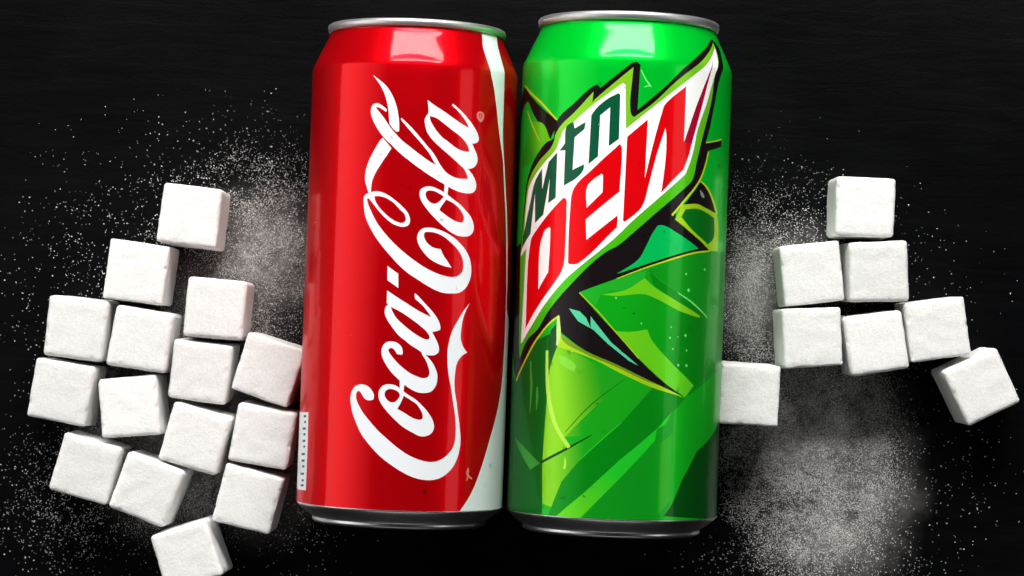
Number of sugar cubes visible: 23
